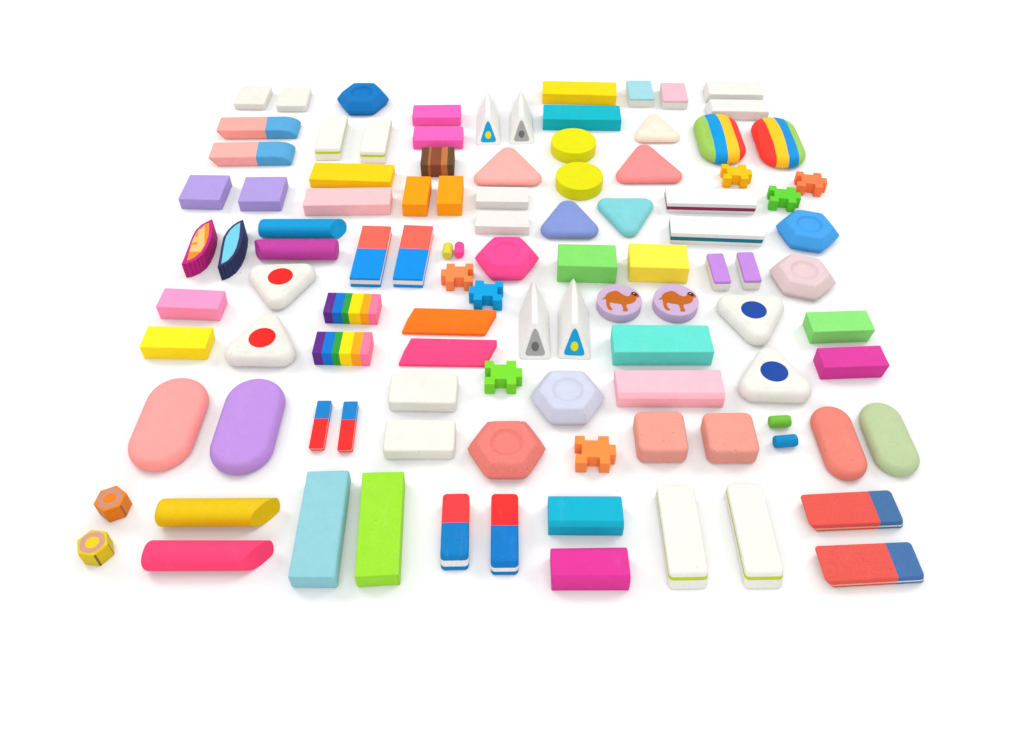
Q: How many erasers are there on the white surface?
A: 105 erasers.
